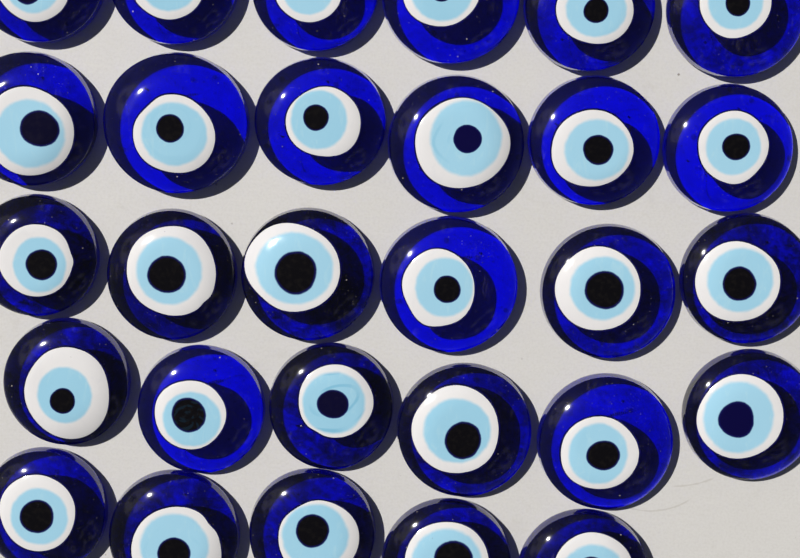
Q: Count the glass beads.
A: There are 29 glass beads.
